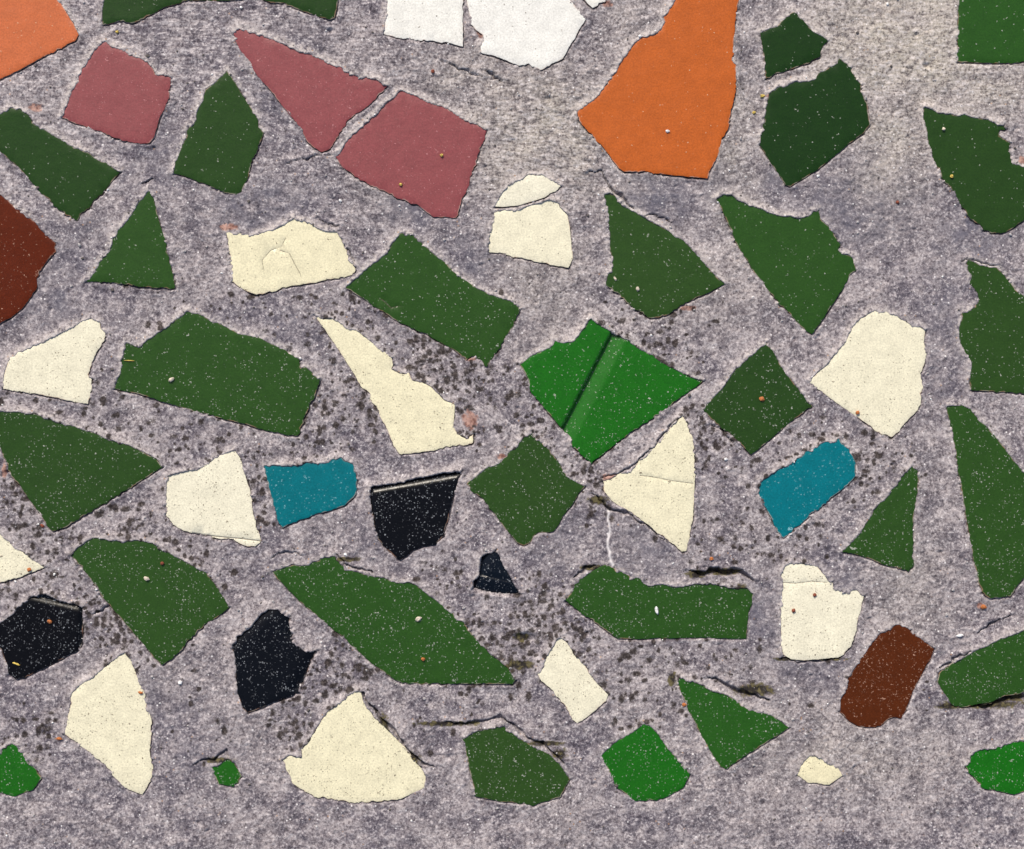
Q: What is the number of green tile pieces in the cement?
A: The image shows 30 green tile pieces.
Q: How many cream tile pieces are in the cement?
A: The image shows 17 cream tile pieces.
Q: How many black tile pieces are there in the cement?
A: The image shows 4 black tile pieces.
